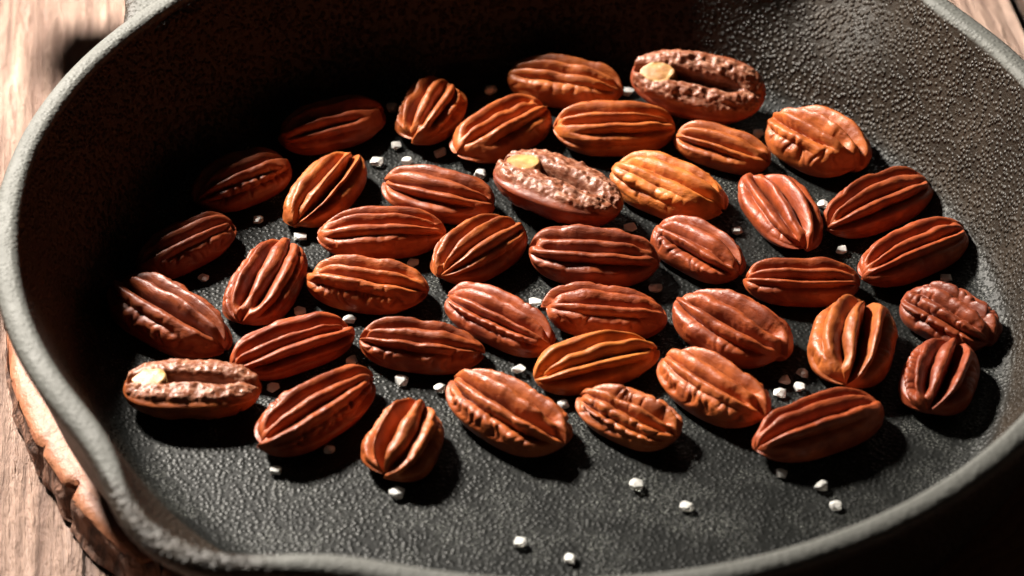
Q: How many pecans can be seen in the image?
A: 41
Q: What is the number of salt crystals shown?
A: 42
